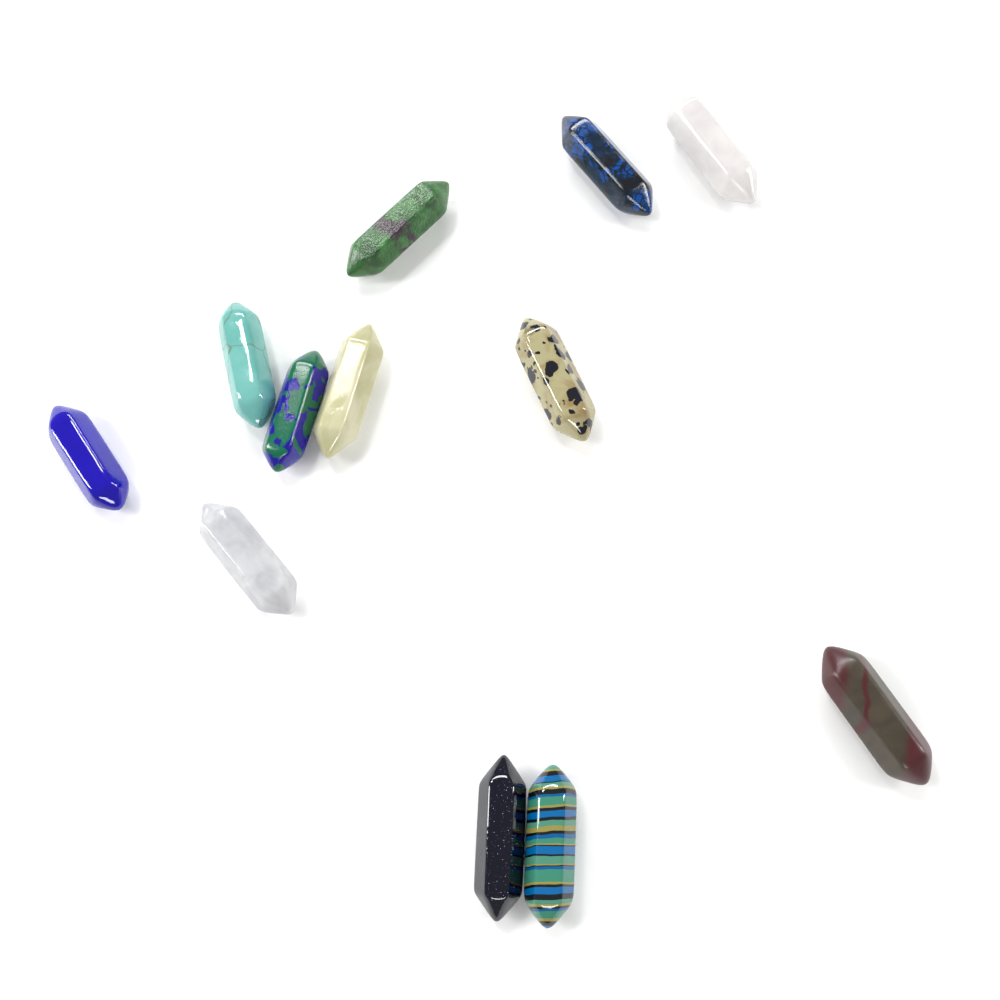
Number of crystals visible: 12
